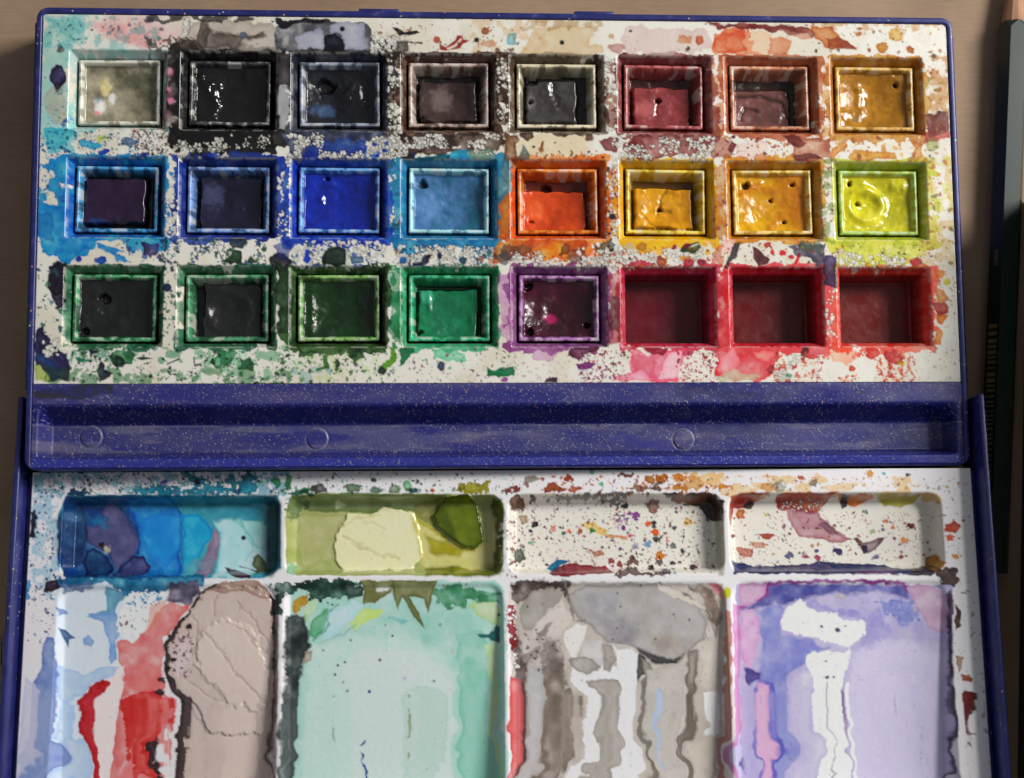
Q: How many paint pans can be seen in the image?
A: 21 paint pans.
